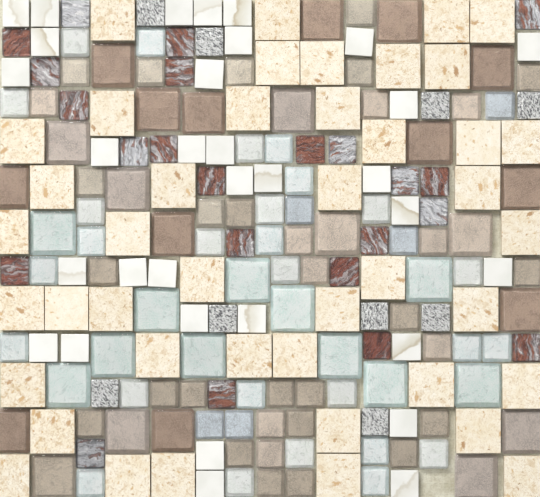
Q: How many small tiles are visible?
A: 128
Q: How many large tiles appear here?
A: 76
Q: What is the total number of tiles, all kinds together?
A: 204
